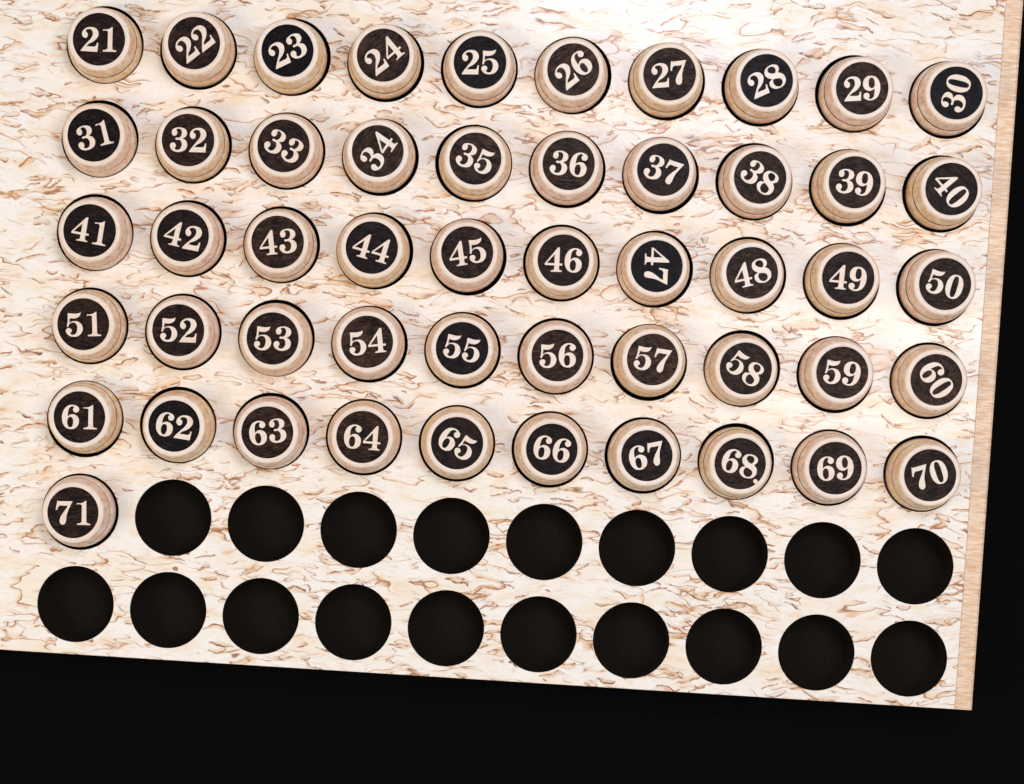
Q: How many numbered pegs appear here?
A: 51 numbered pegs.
